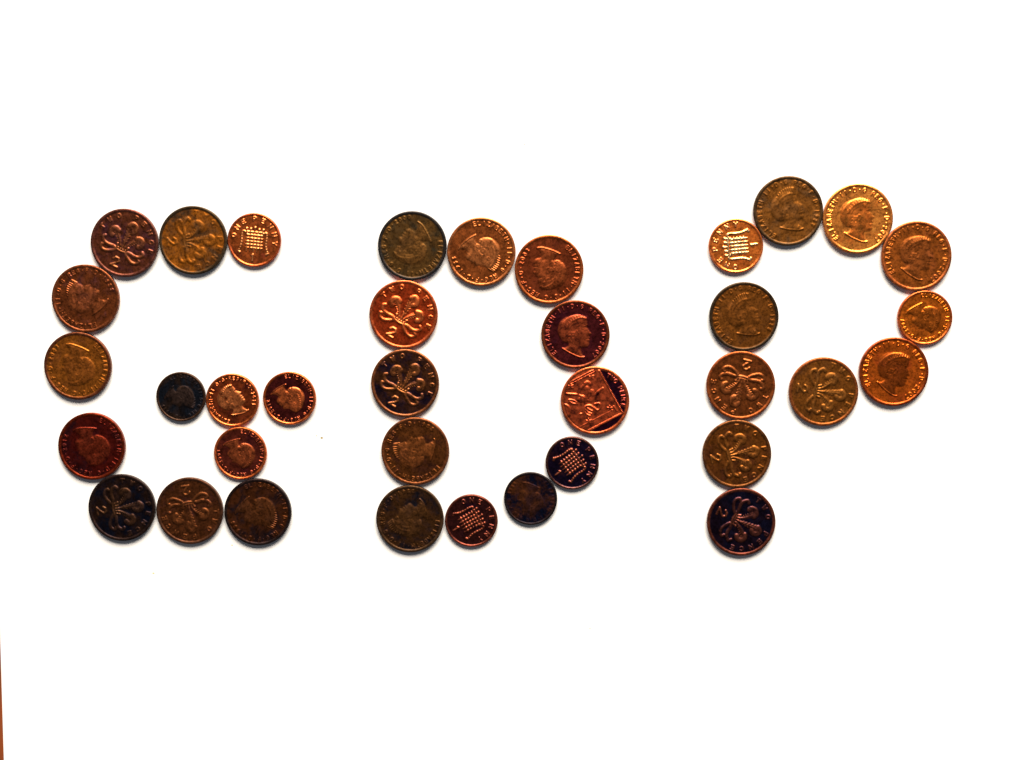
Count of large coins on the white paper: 26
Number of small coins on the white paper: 10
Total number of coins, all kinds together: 36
